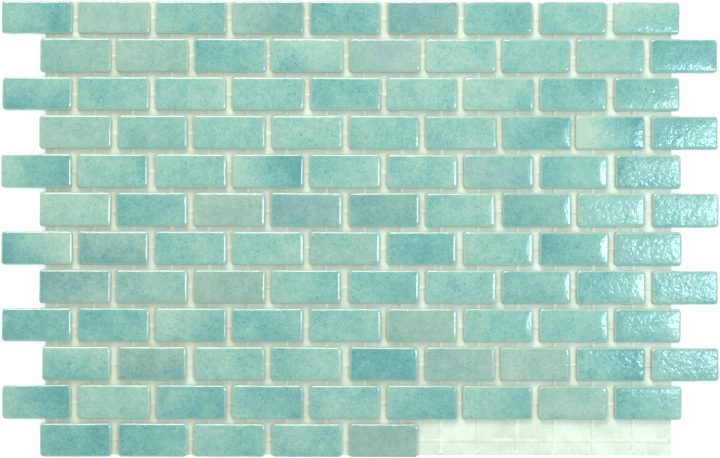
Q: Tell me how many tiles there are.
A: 104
